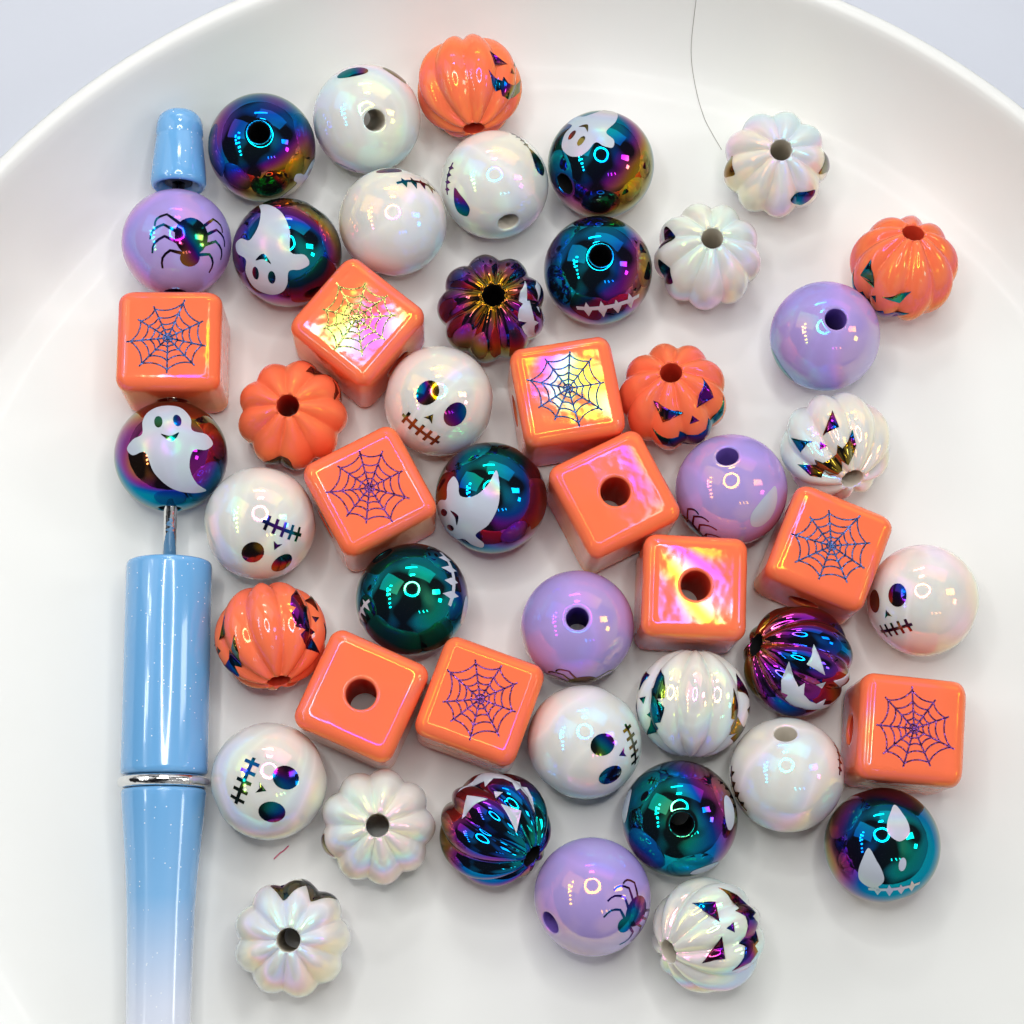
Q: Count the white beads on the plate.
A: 16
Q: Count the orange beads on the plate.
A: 15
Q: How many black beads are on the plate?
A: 12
